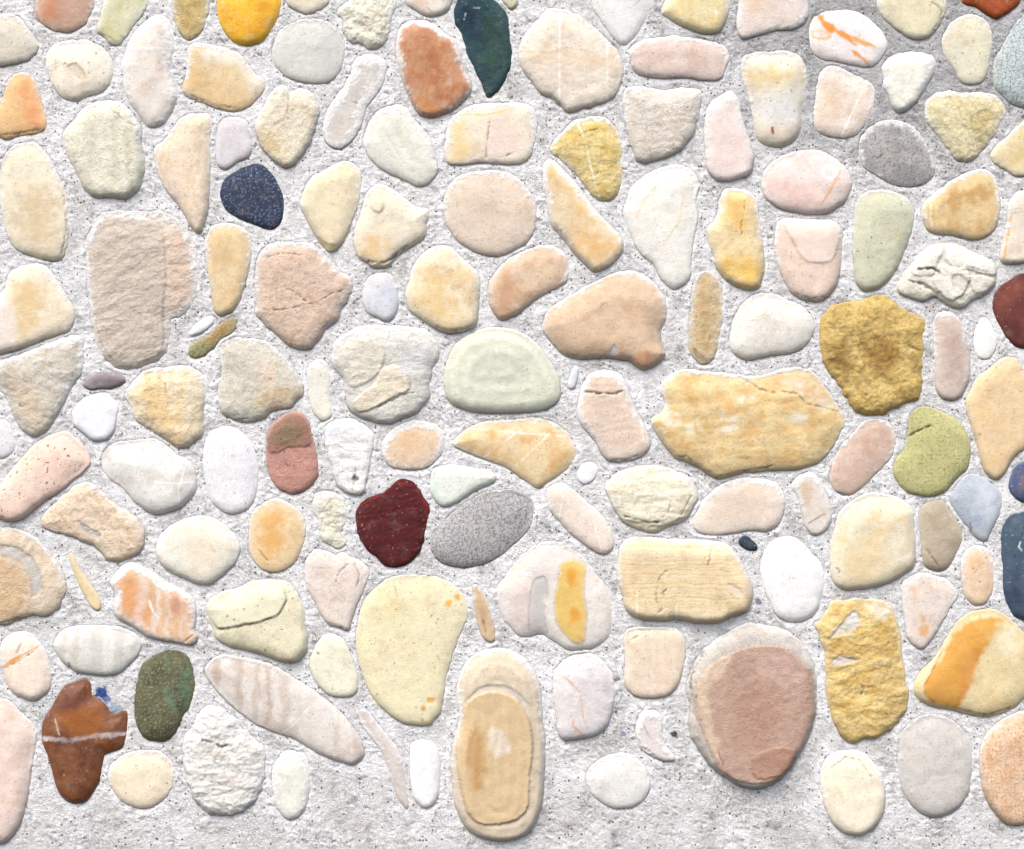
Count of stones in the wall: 147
